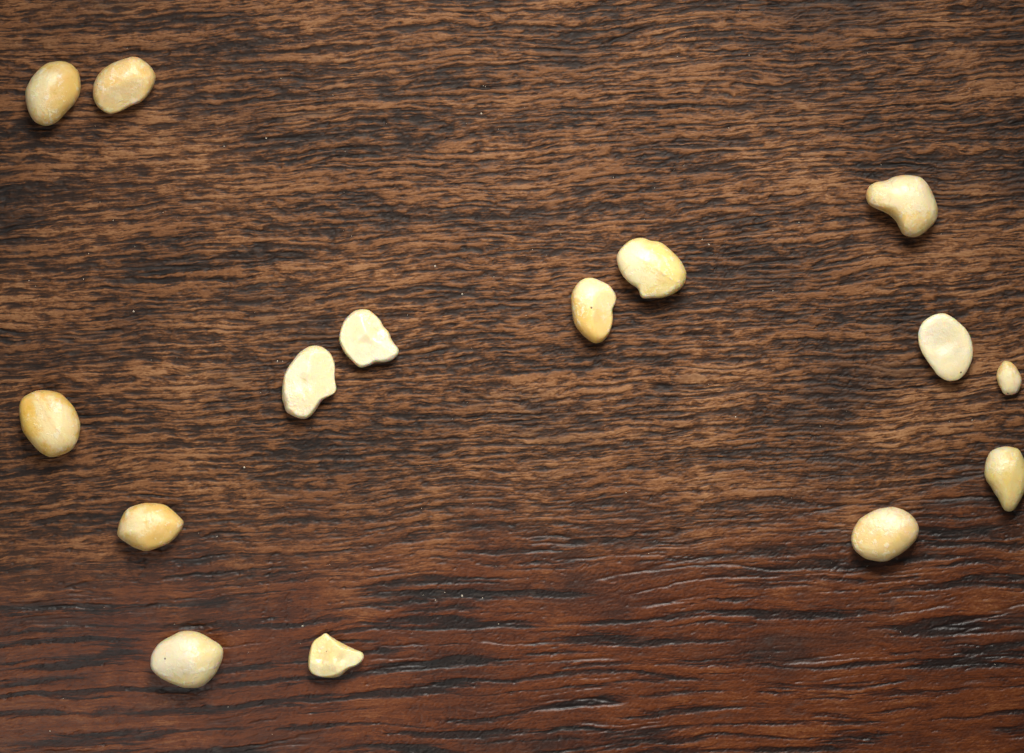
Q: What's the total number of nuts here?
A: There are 15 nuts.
